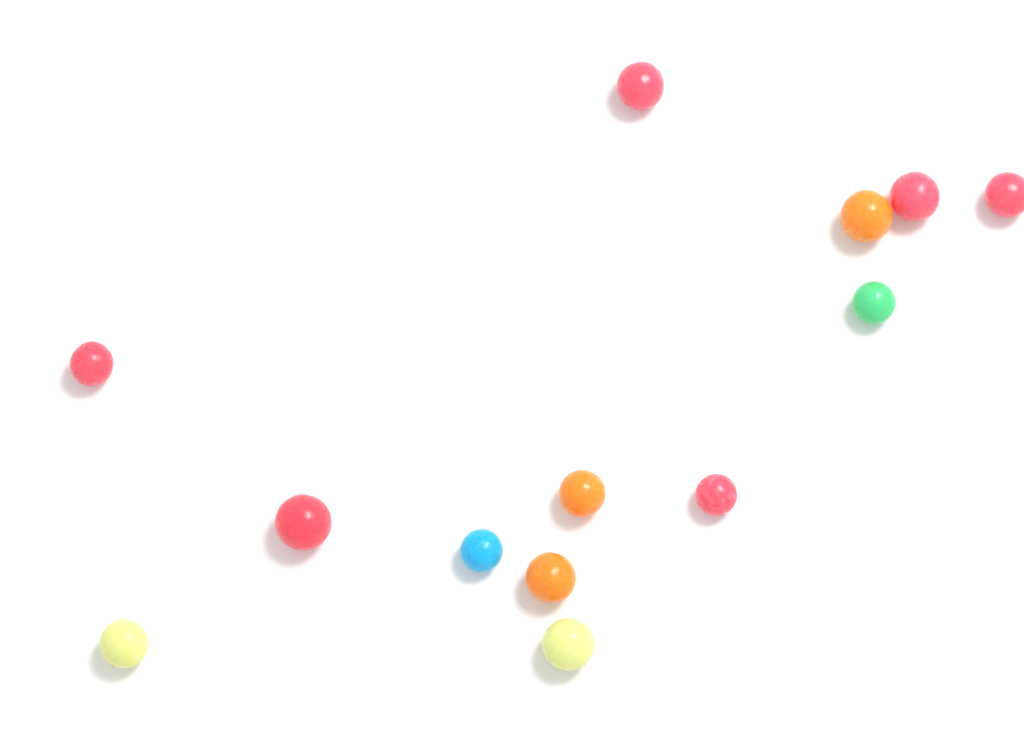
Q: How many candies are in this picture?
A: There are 13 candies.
